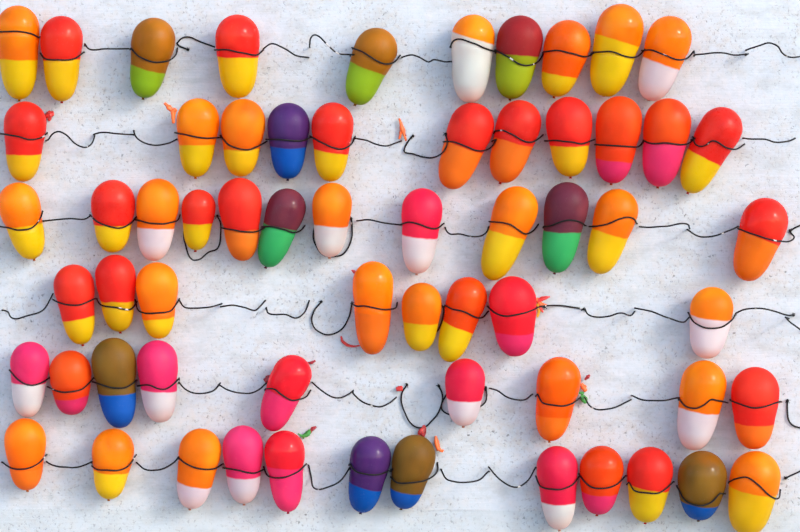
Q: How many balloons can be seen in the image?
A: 62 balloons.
